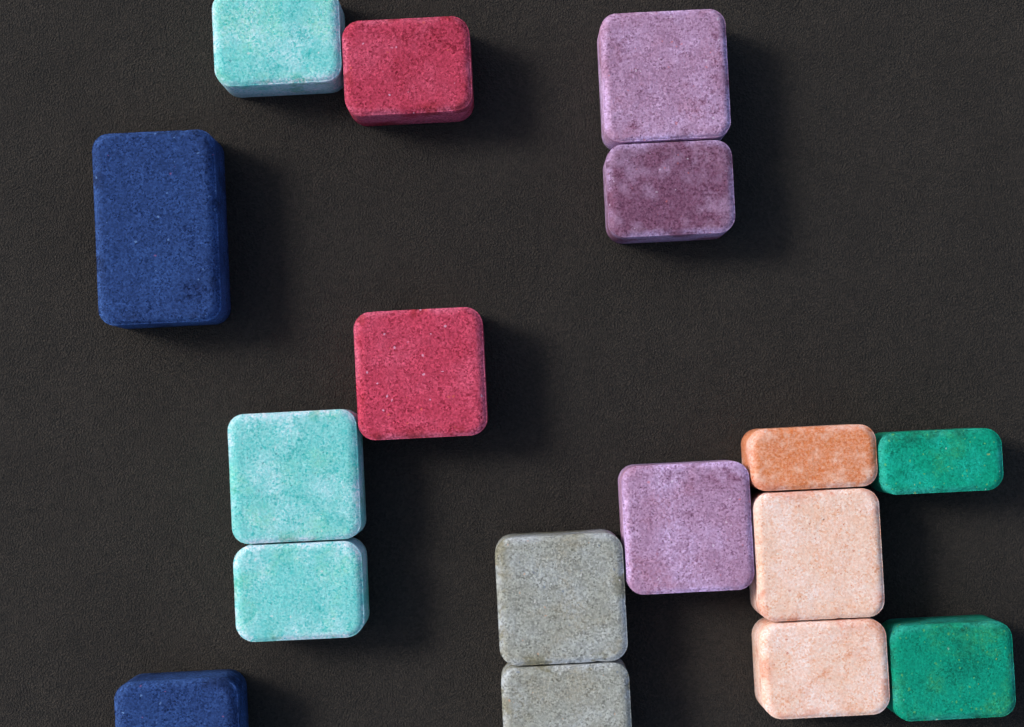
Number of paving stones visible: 17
